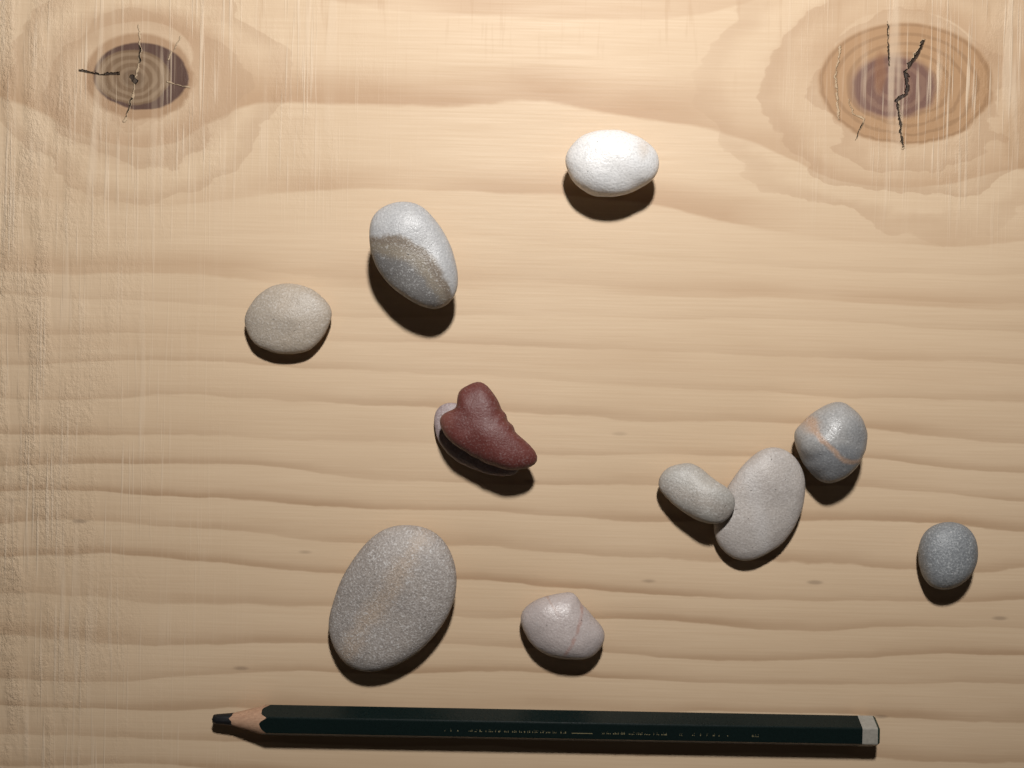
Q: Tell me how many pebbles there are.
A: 11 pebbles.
